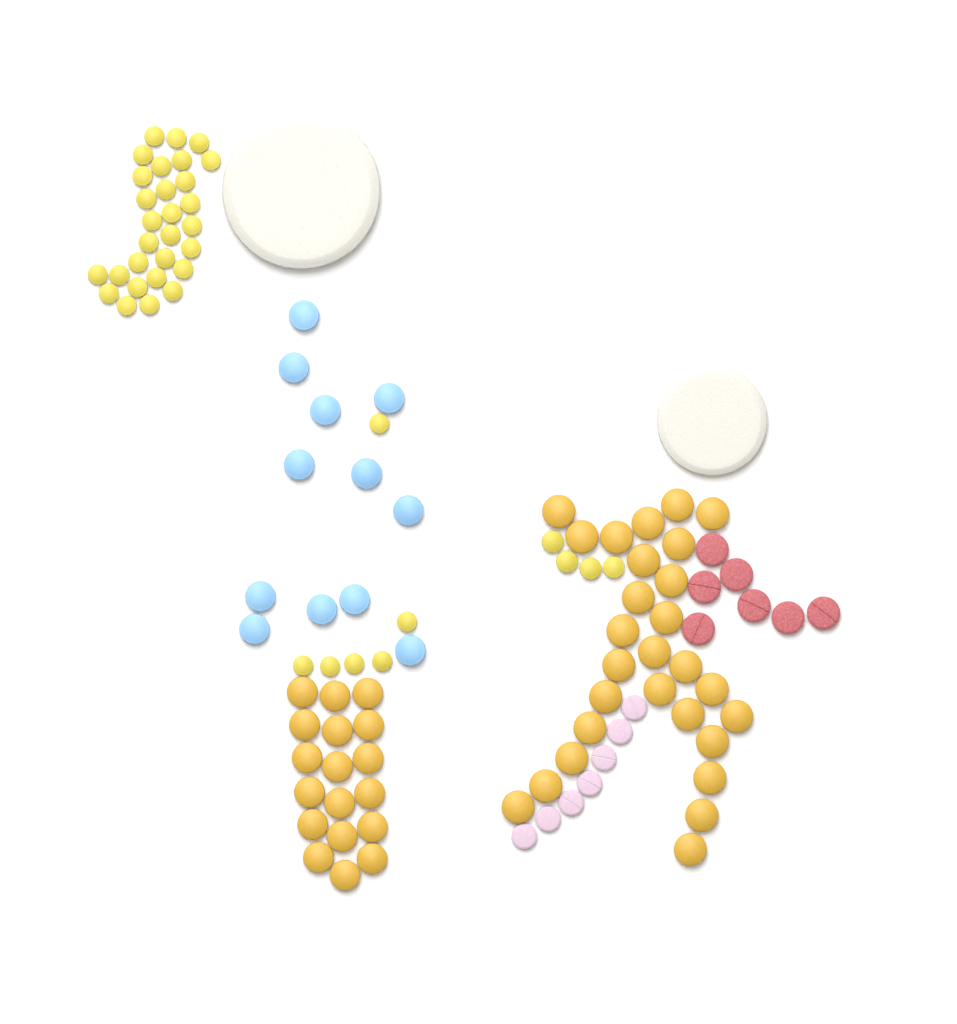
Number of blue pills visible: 12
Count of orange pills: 46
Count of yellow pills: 39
